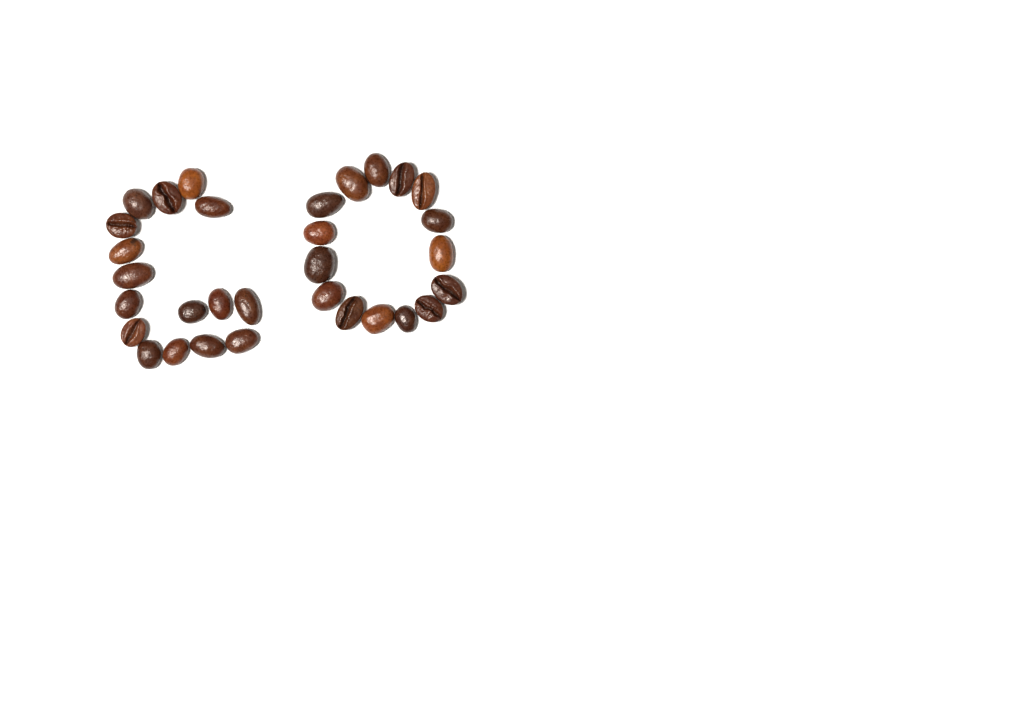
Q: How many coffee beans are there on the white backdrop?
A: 31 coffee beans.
